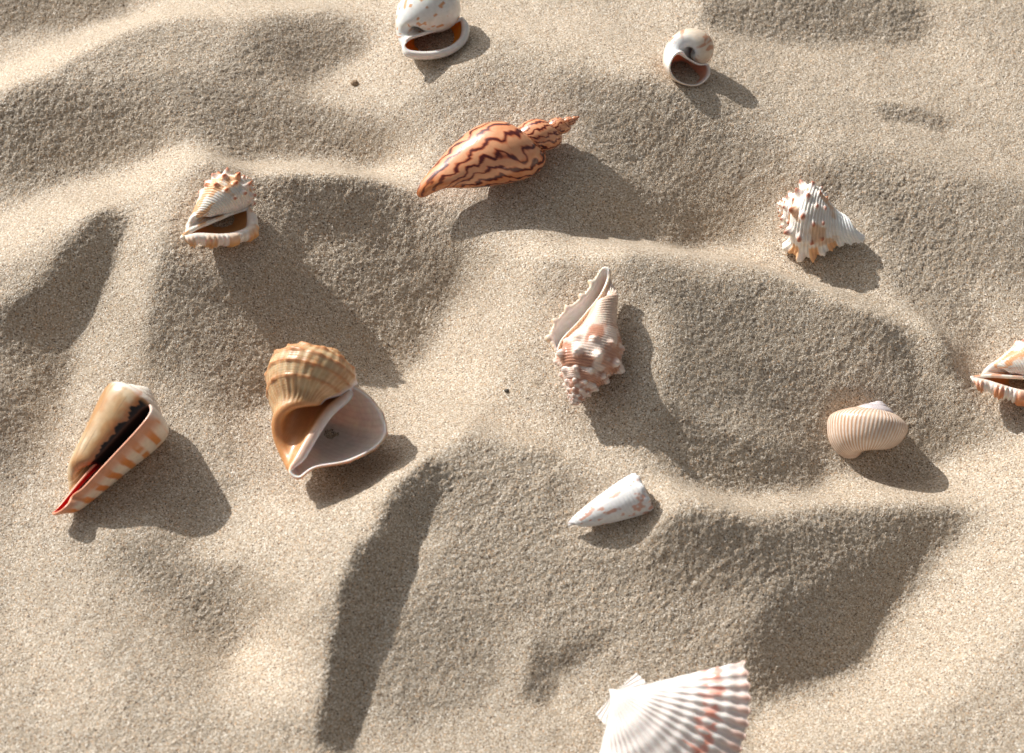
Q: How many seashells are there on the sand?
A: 12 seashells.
